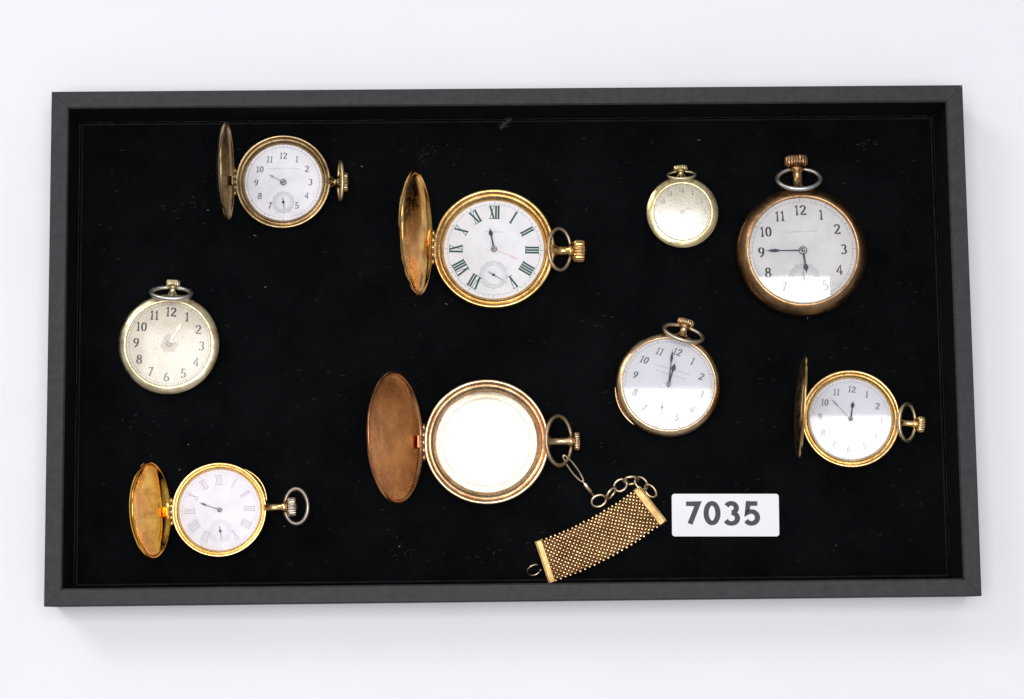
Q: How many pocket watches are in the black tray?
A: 9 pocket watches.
